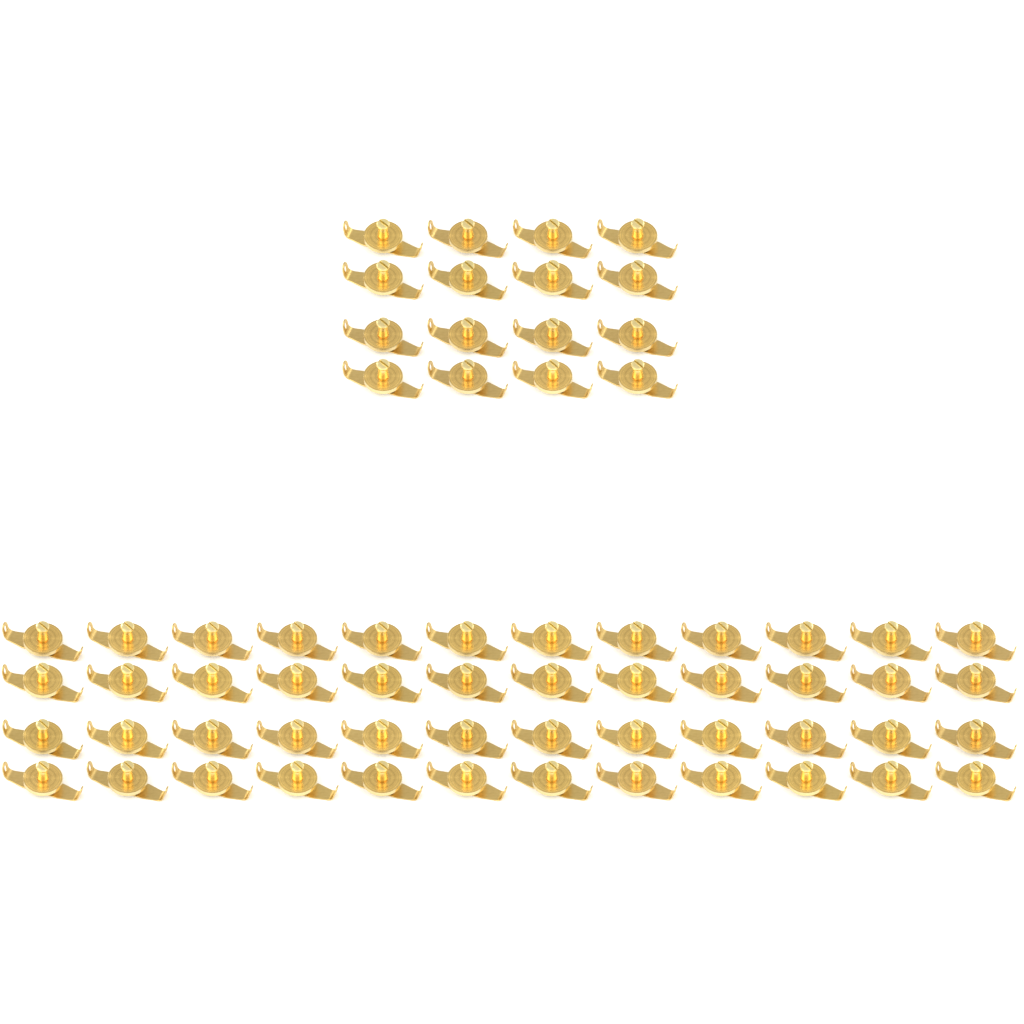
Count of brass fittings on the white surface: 64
